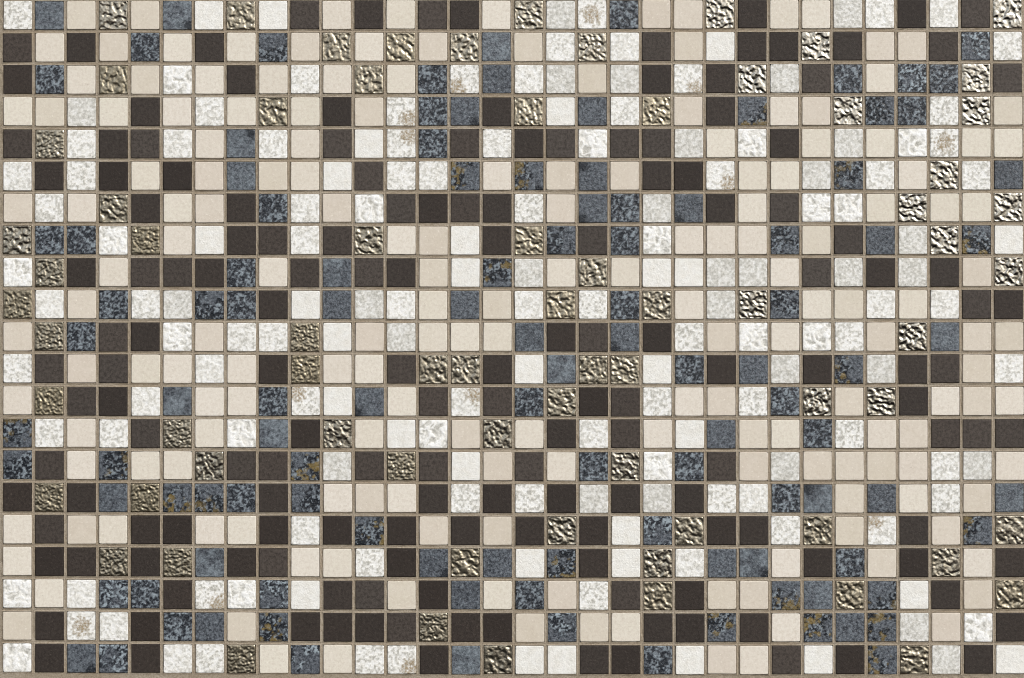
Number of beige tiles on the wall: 175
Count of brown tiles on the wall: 160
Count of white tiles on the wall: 154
